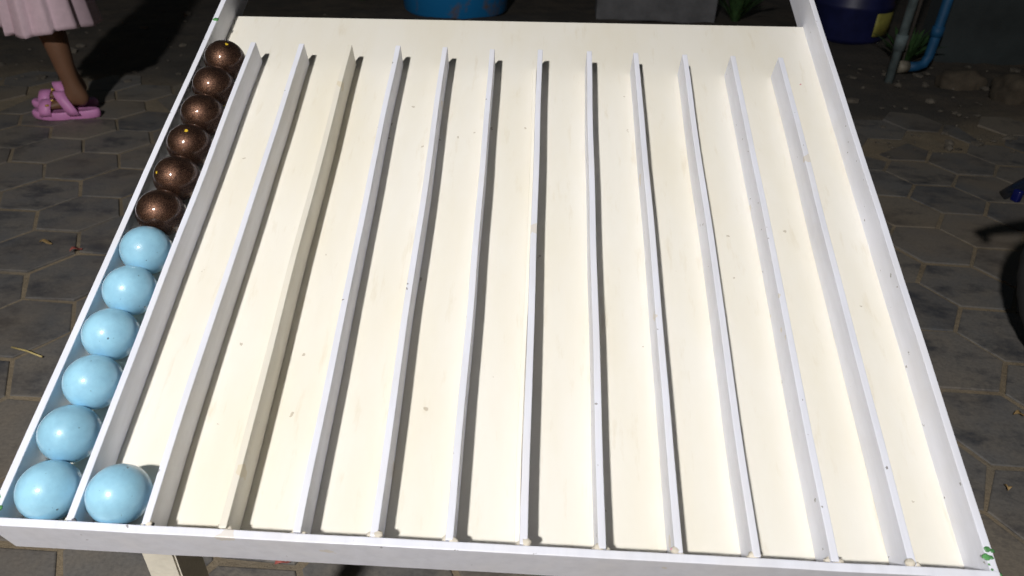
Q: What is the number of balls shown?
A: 13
